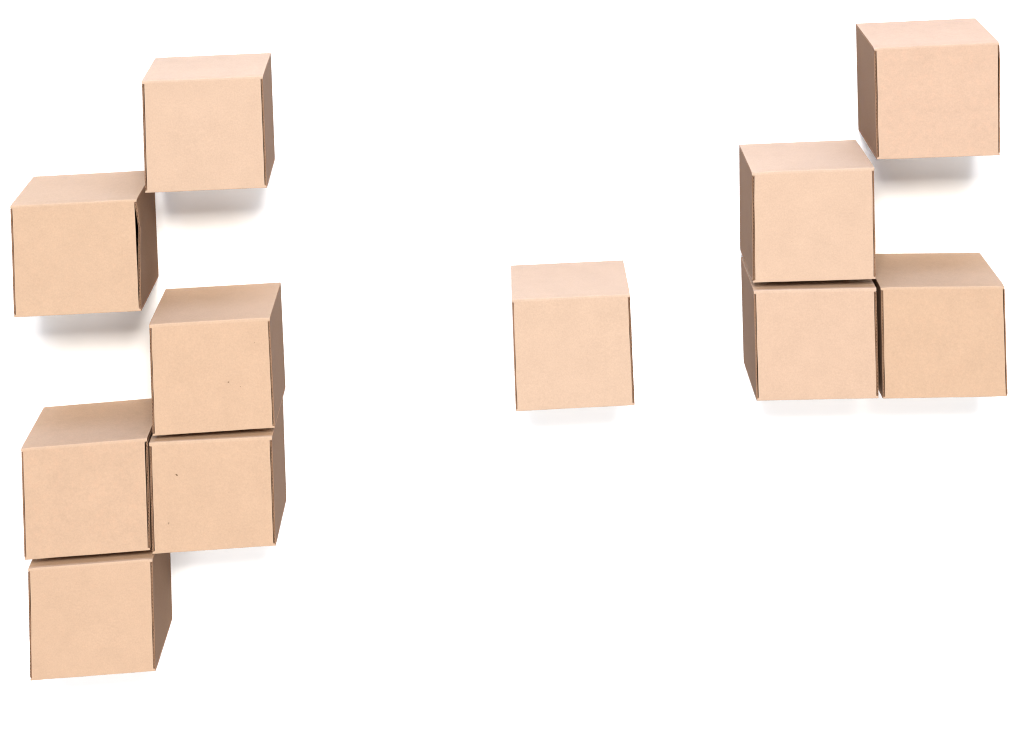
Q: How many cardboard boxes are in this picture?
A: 11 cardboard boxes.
